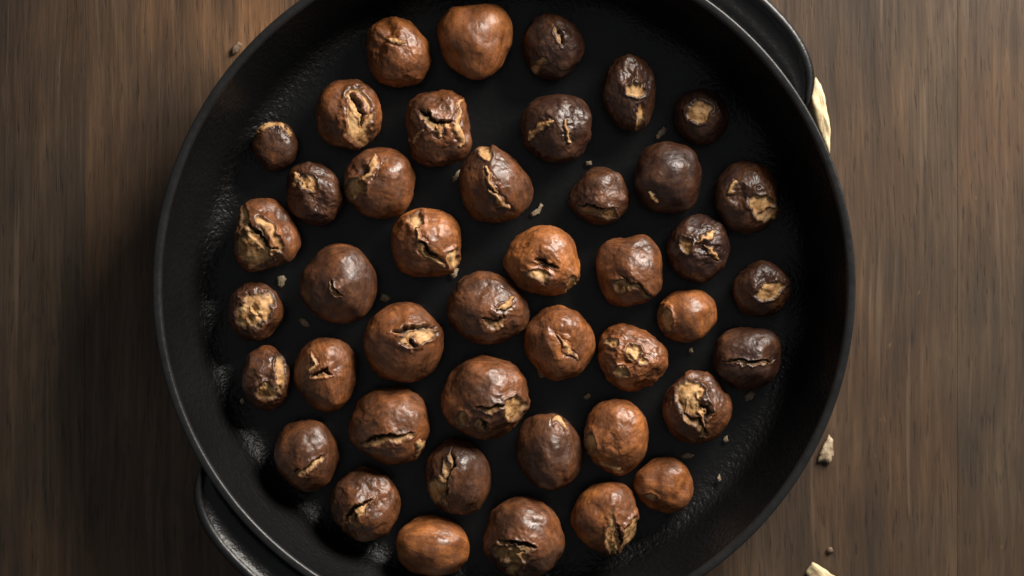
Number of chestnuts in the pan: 43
